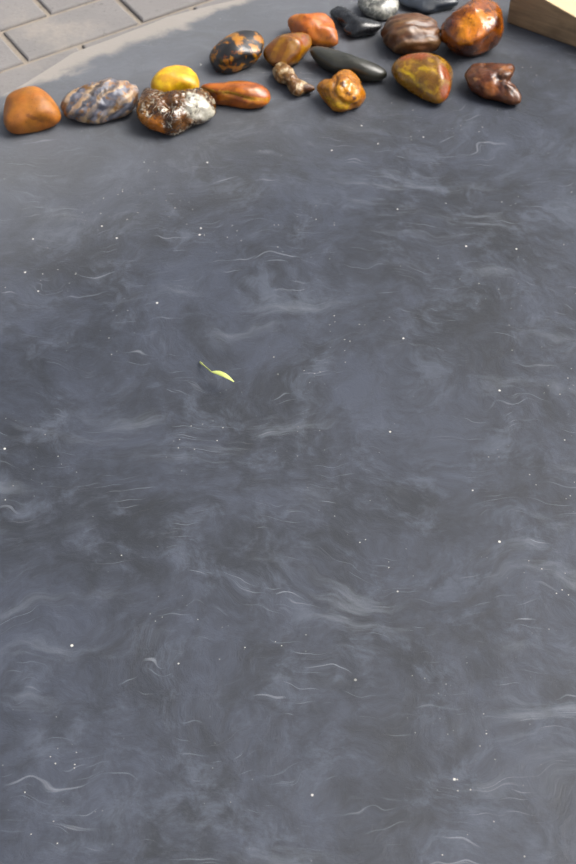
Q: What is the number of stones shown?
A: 18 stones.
